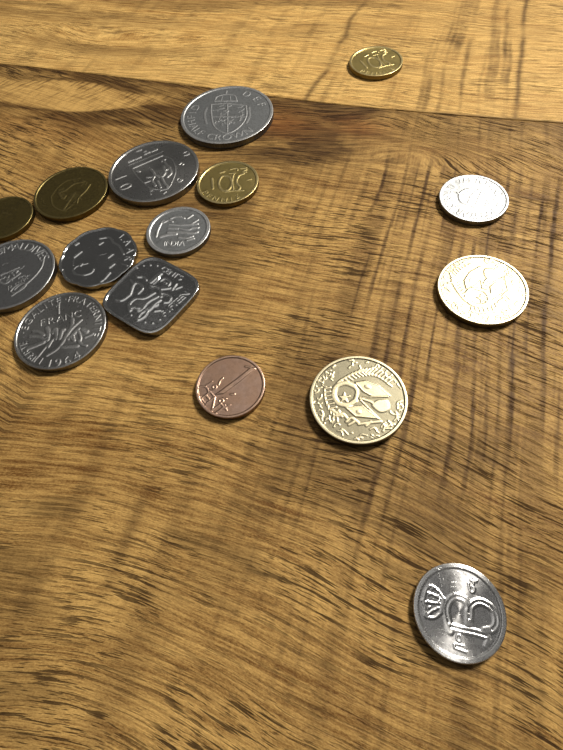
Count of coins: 16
